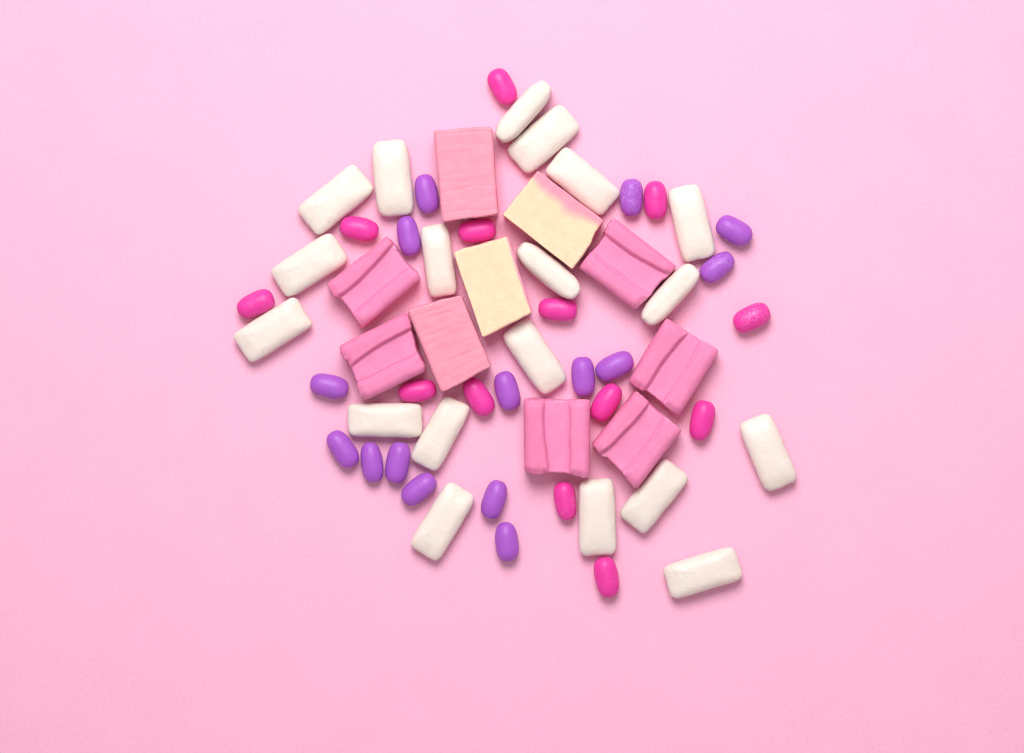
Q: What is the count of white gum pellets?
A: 19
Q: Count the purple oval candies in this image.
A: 15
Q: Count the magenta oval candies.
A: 13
